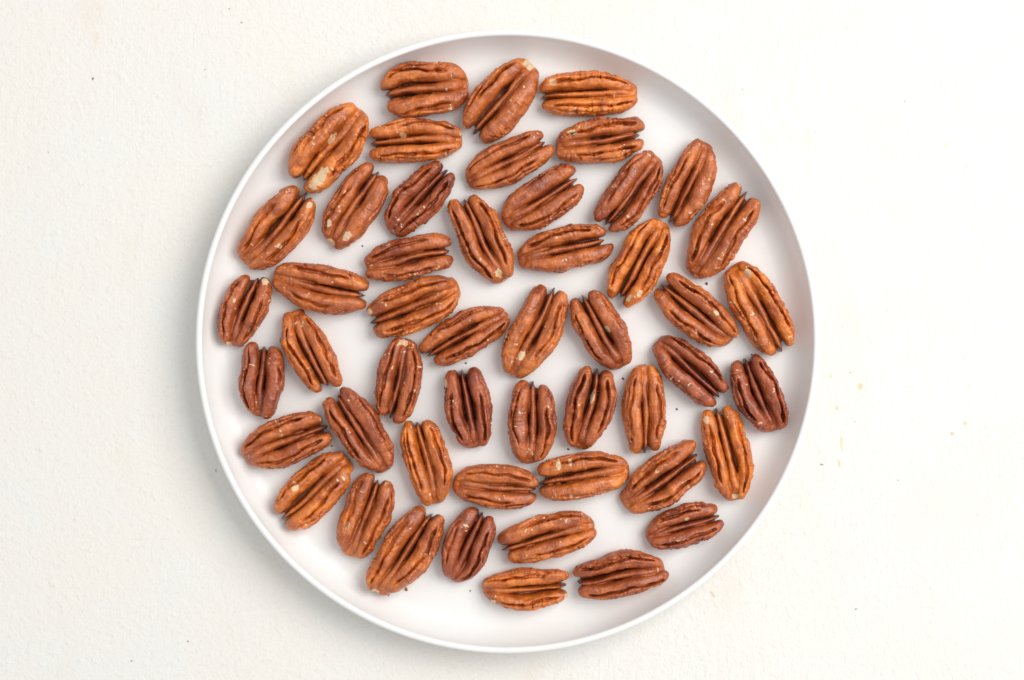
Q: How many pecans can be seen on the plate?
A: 50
